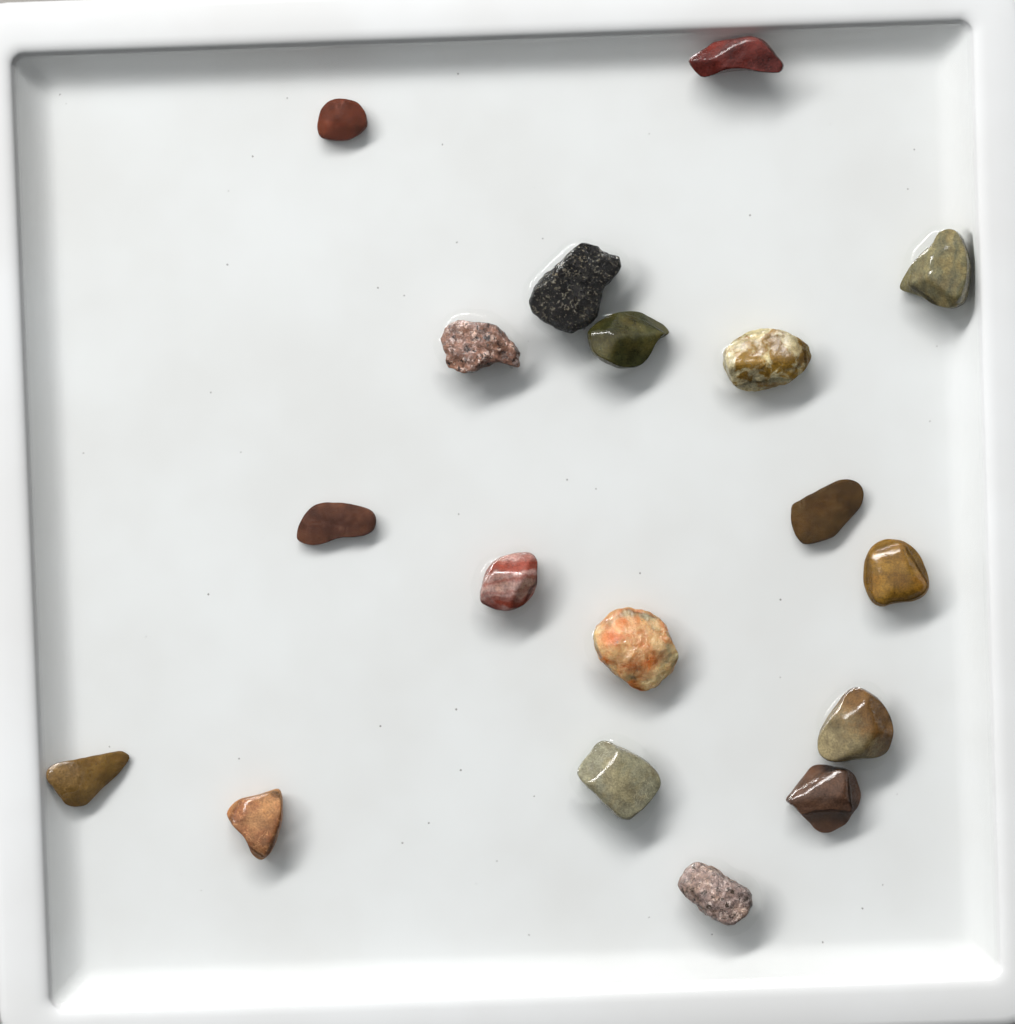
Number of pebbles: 18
